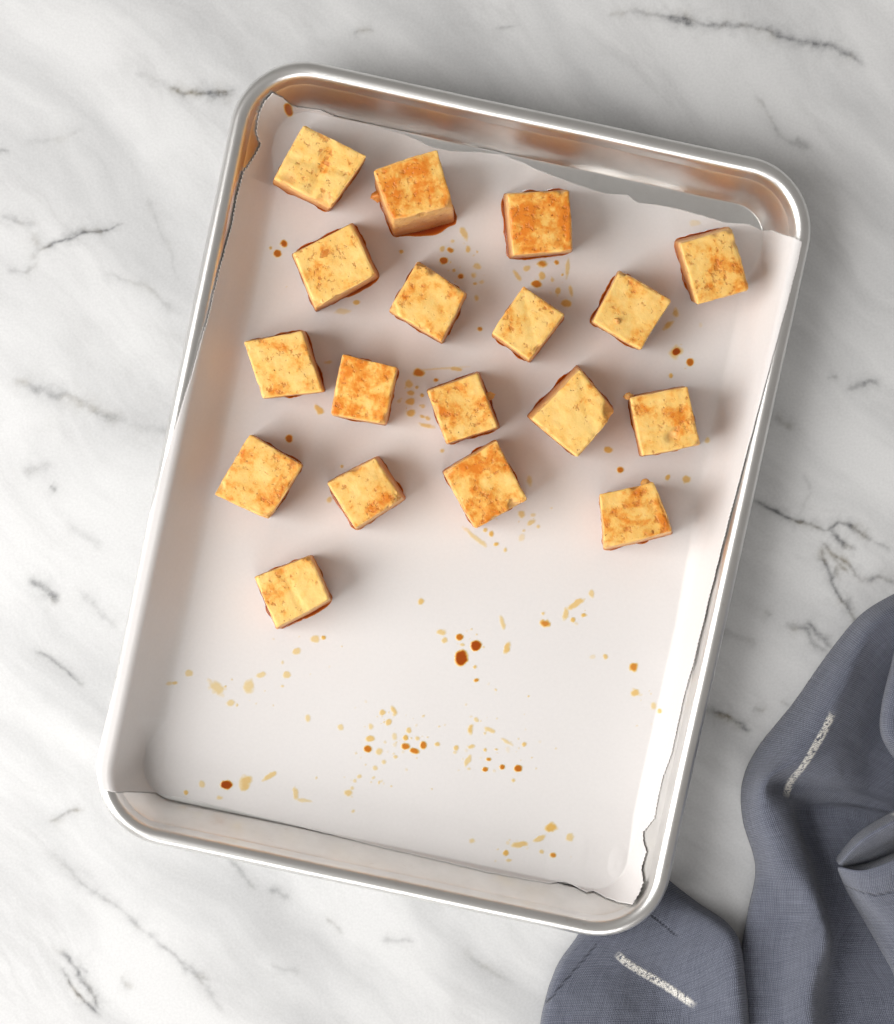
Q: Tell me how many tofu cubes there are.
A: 18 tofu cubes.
